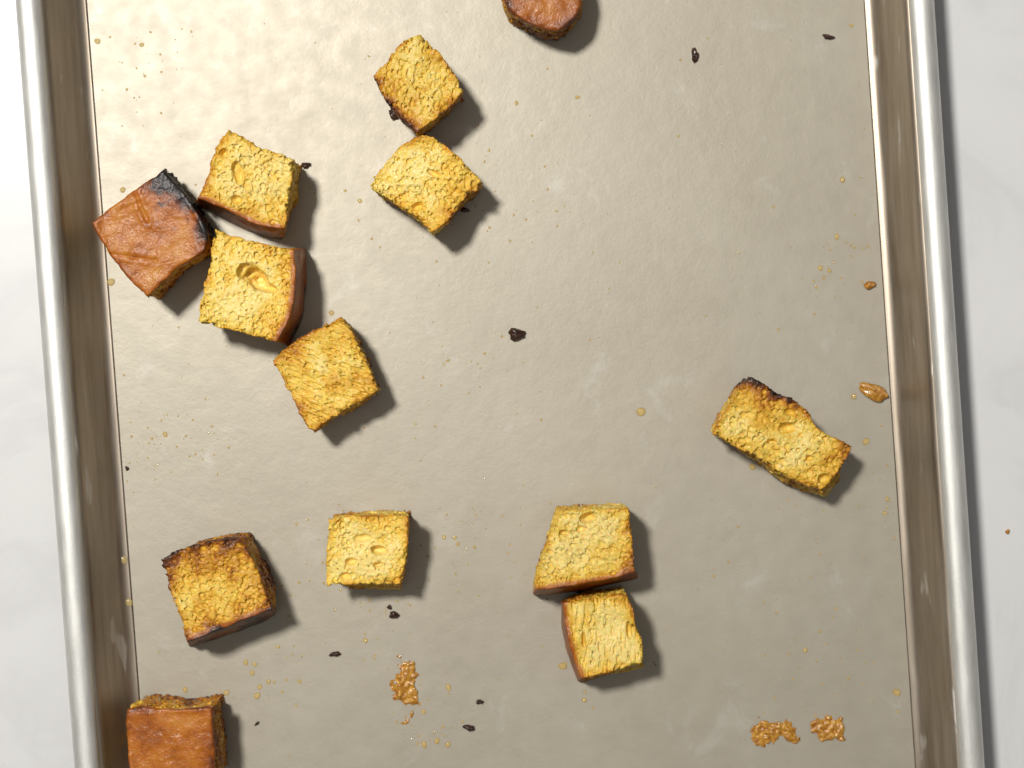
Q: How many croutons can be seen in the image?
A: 13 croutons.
